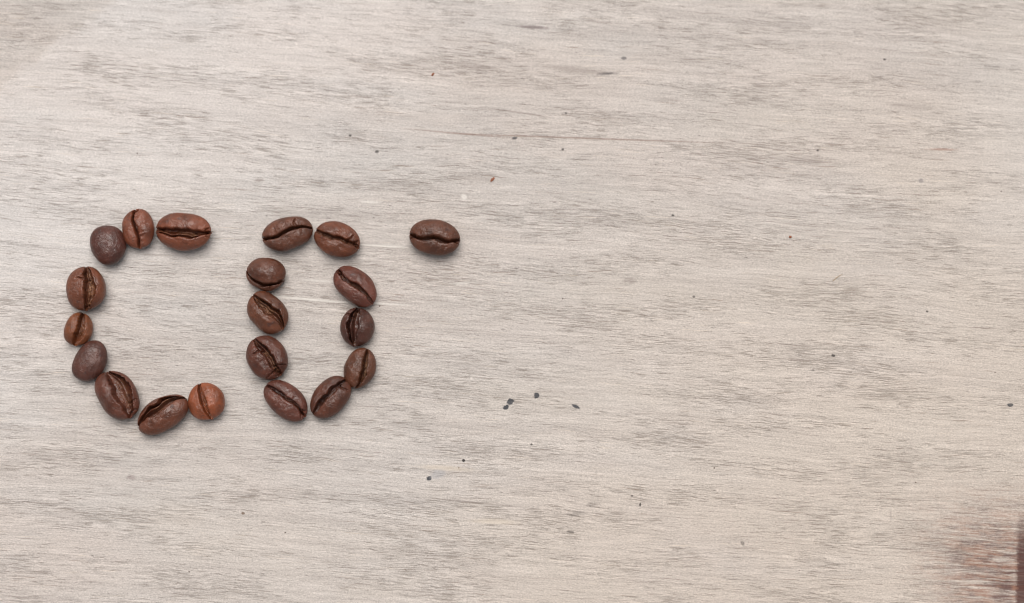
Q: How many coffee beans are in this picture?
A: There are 20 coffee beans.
